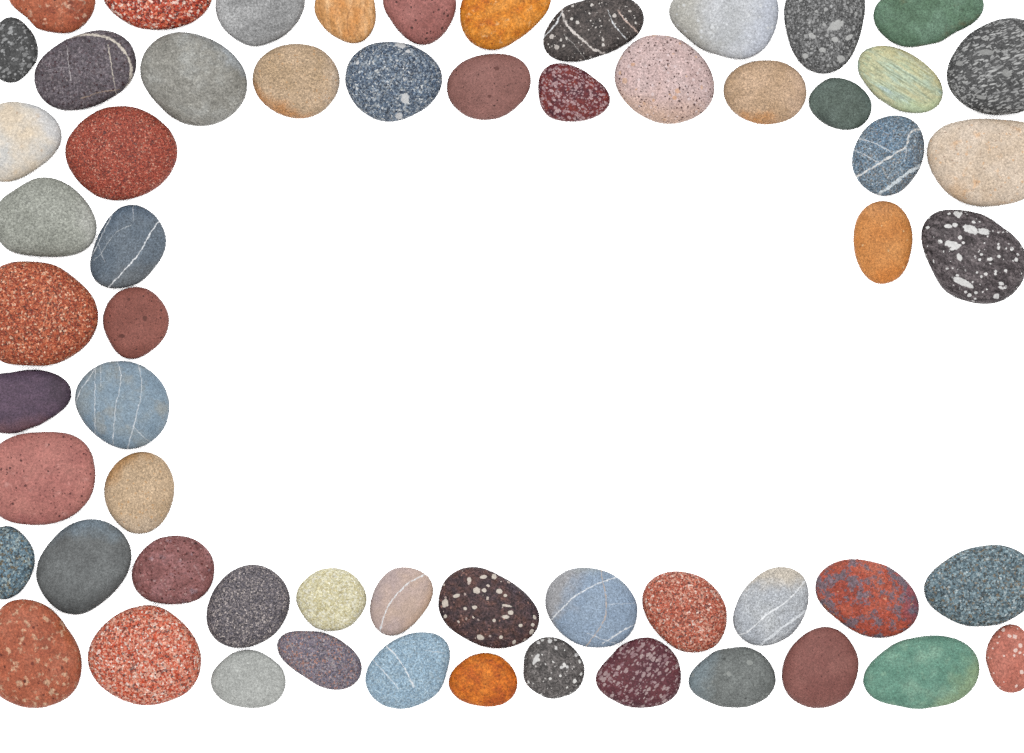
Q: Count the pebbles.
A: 60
